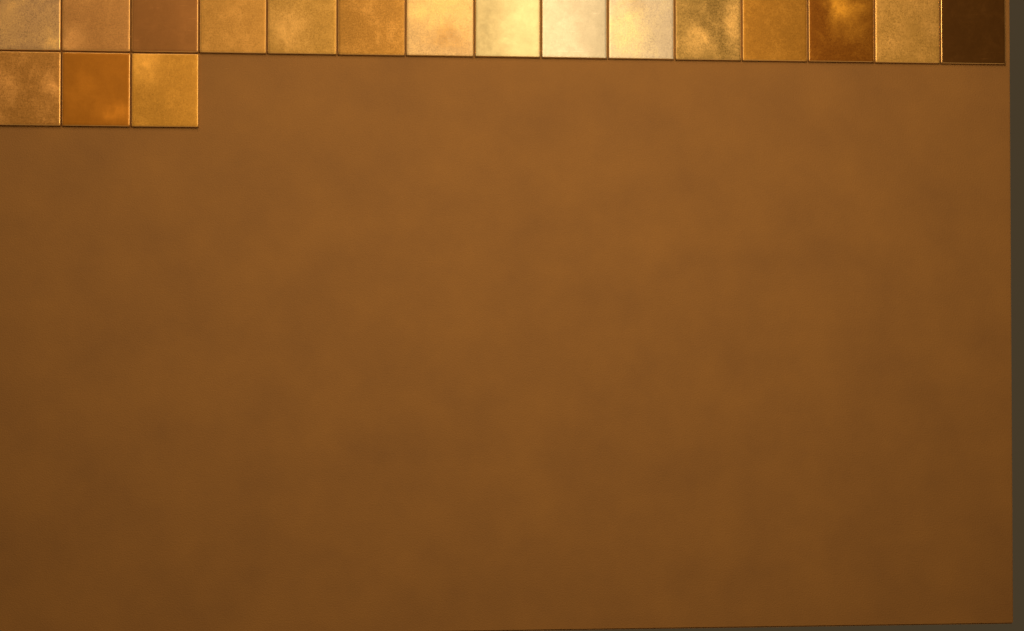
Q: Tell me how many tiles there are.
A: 18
